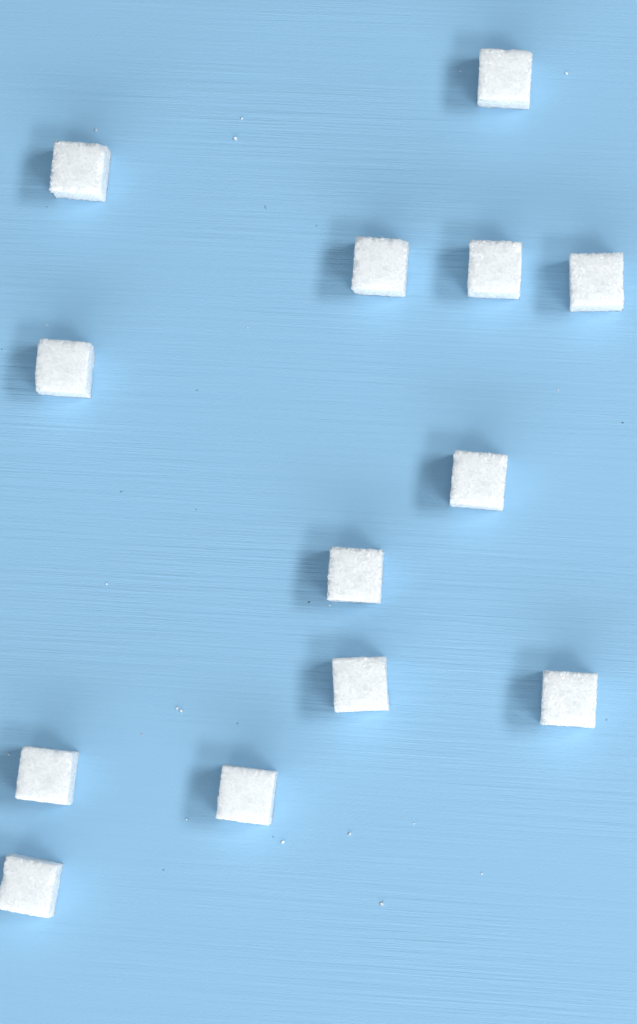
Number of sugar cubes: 13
